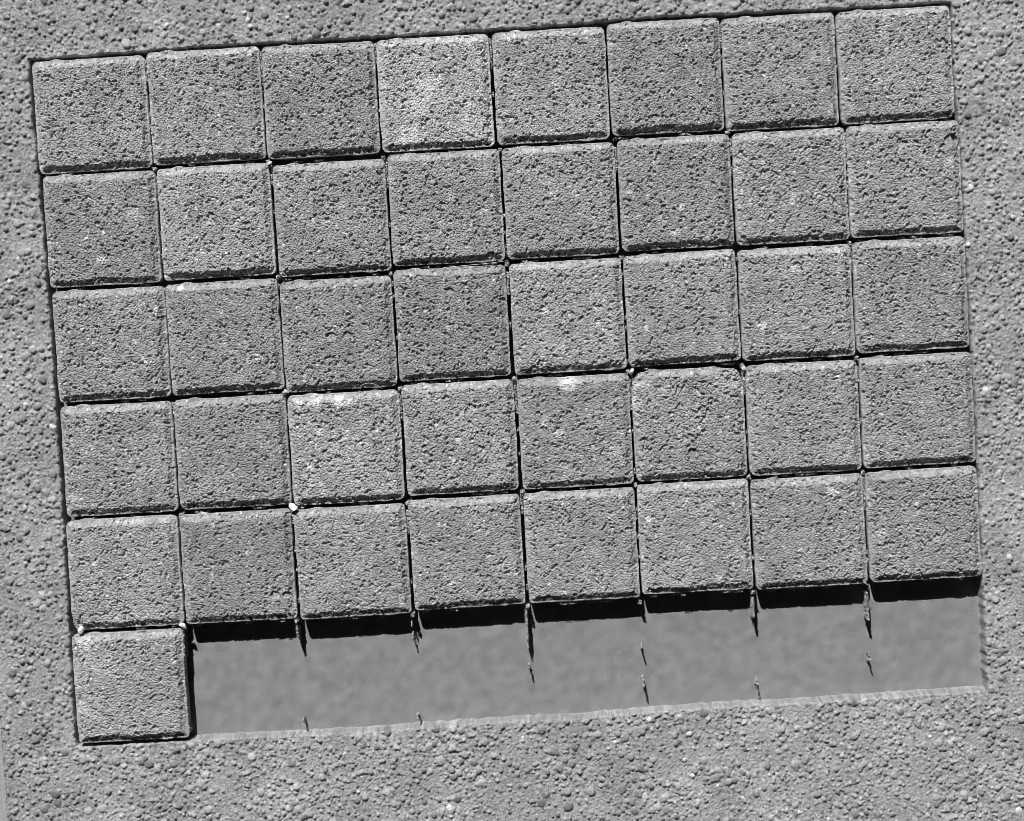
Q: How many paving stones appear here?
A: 41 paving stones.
